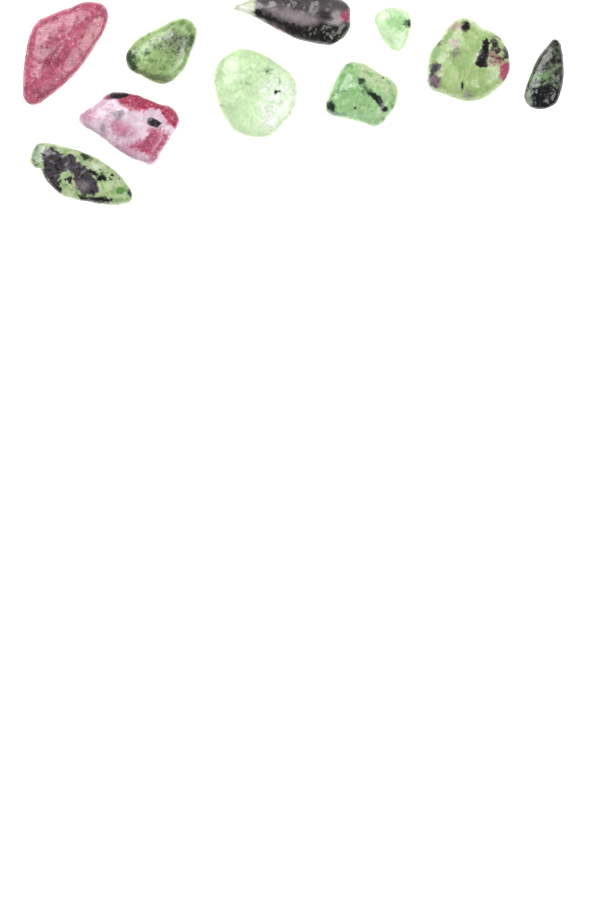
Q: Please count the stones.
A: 10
